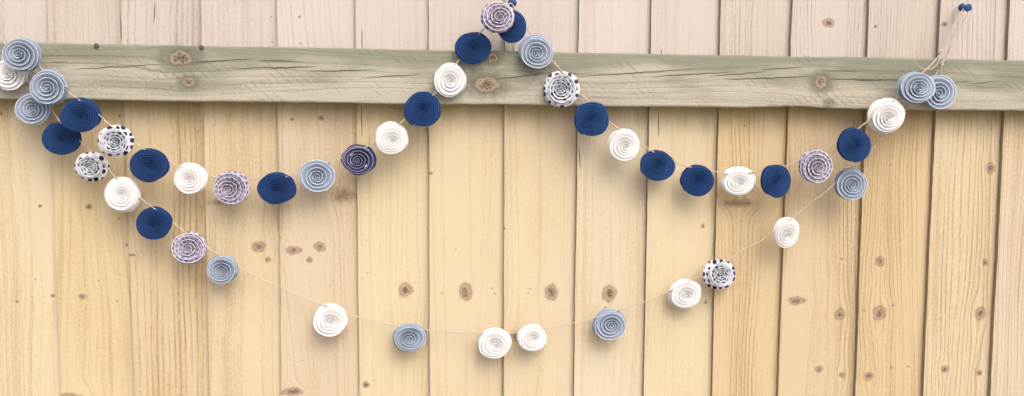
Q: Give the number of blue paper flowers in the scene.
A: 13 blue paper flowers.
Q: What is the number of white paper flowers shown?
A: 13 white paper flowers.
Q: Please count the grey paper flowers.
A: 11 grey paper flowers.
